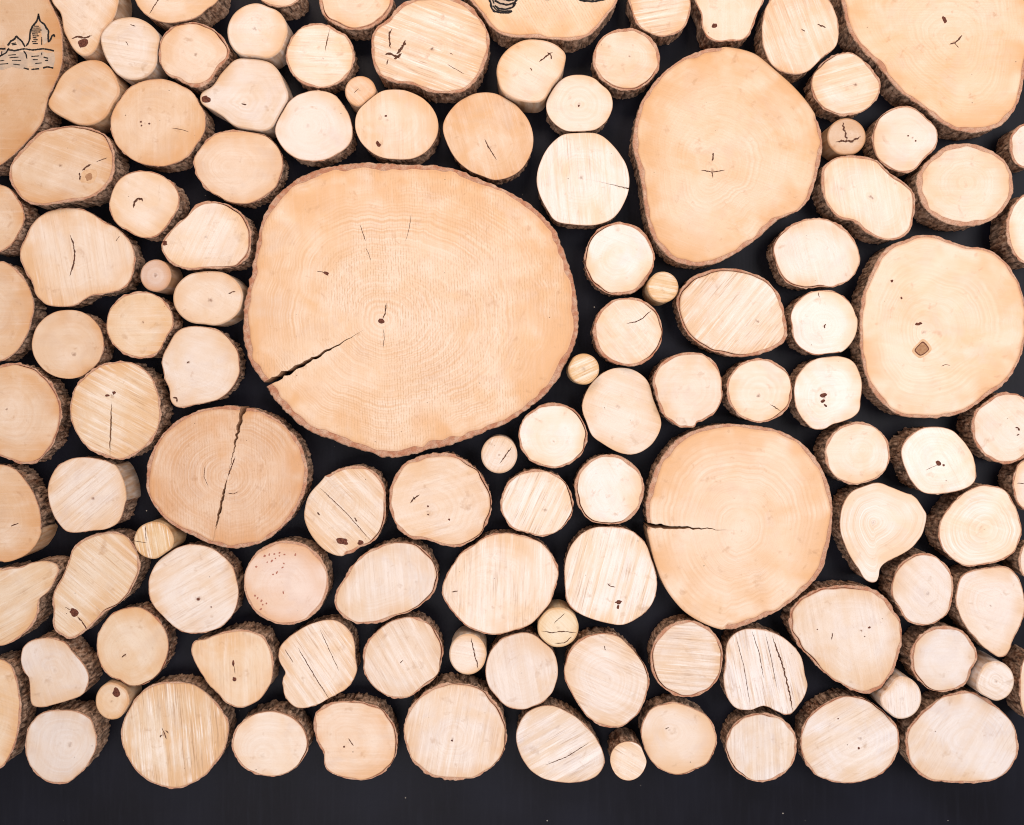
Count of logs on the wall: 117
